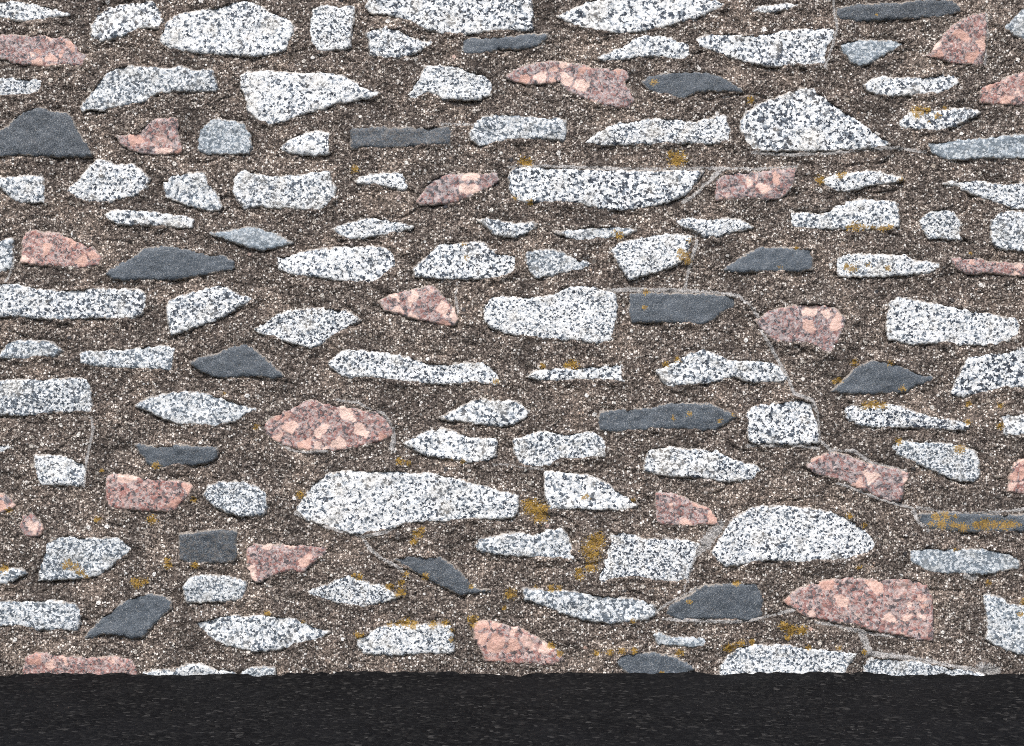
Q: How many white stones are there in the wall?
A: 91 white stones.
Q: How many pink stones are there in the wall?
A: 22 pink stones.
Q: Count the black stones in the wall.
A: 18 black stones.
